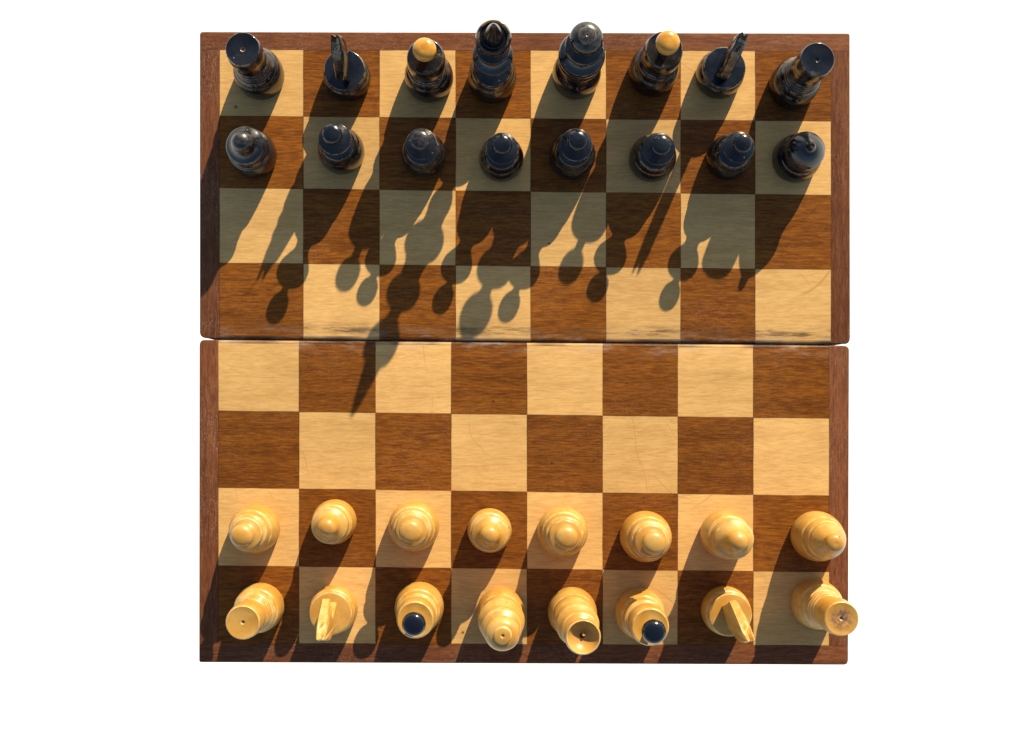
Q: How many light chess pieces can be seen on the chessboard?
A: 16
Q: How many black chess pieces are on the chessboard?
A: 16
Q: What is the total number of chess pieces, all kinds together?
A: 32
